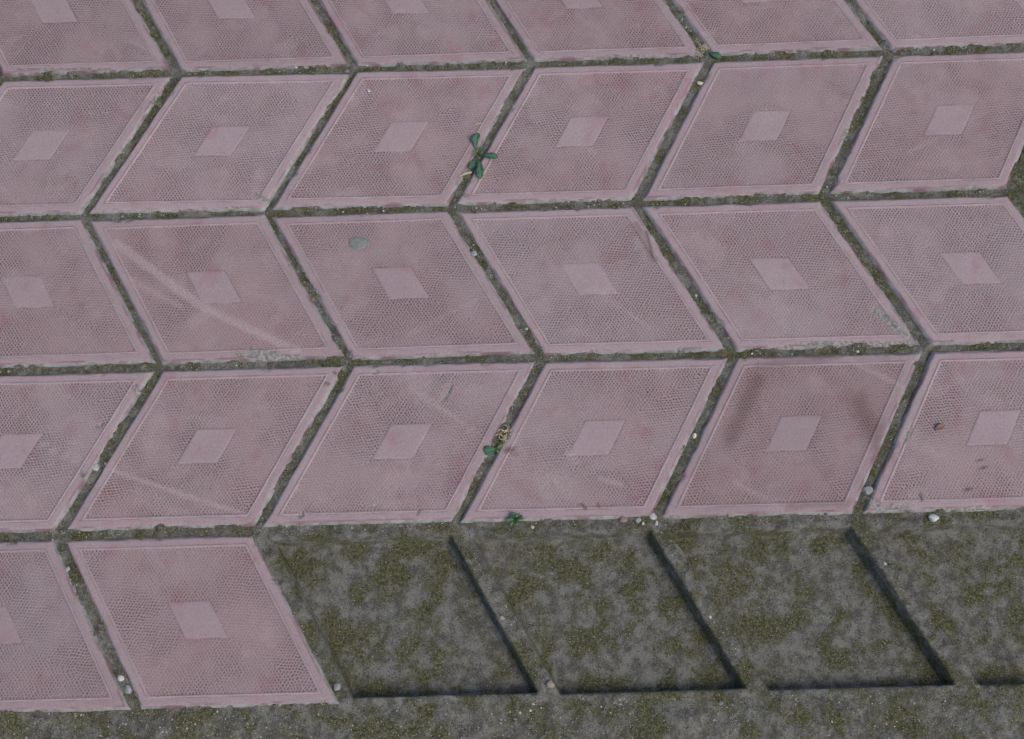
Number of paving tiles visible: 26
